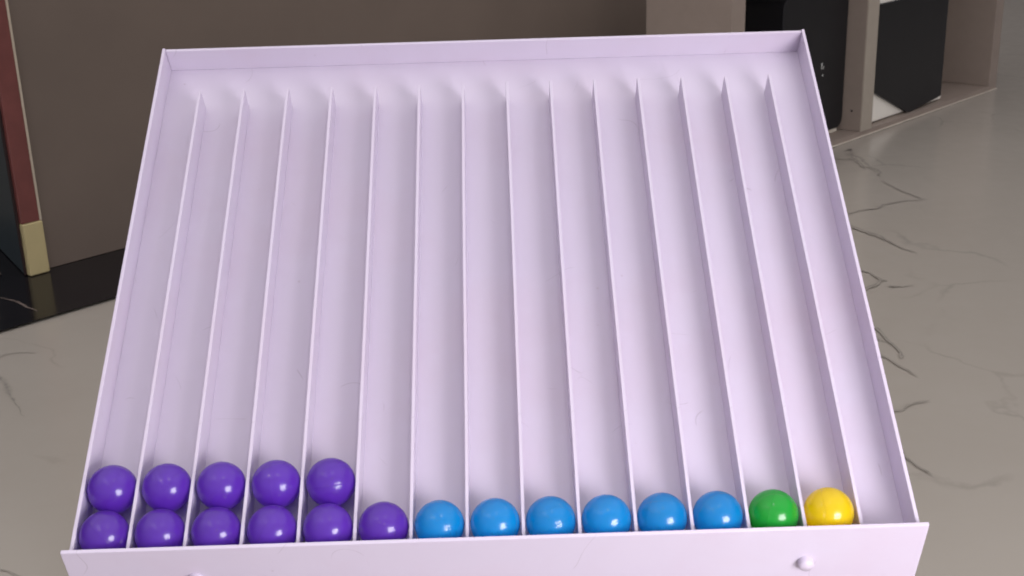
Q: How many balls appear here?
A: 19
